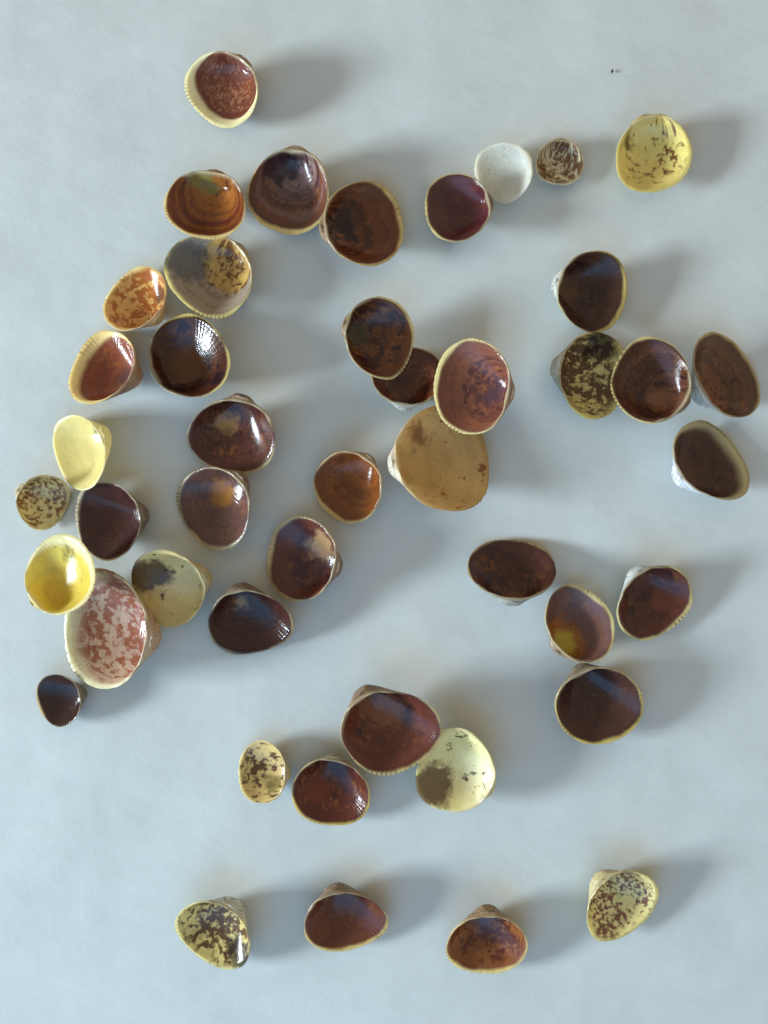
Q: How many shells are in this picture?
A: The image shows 45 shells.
